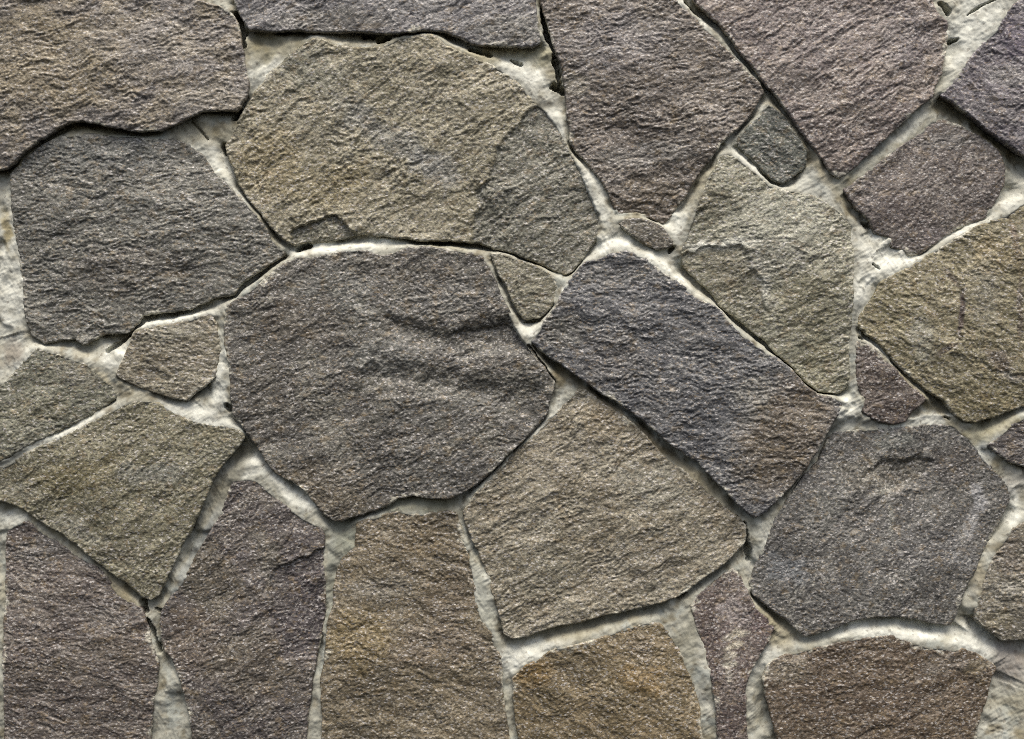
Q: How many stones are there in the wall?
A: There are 29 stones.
